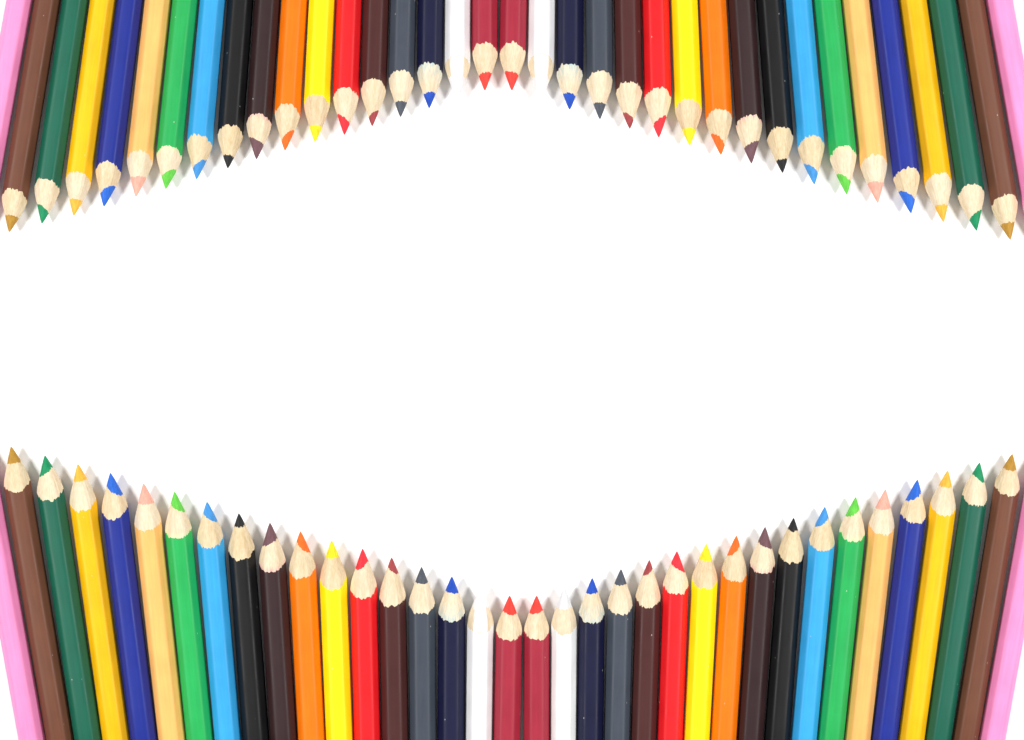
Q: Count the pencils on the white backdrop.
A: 72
